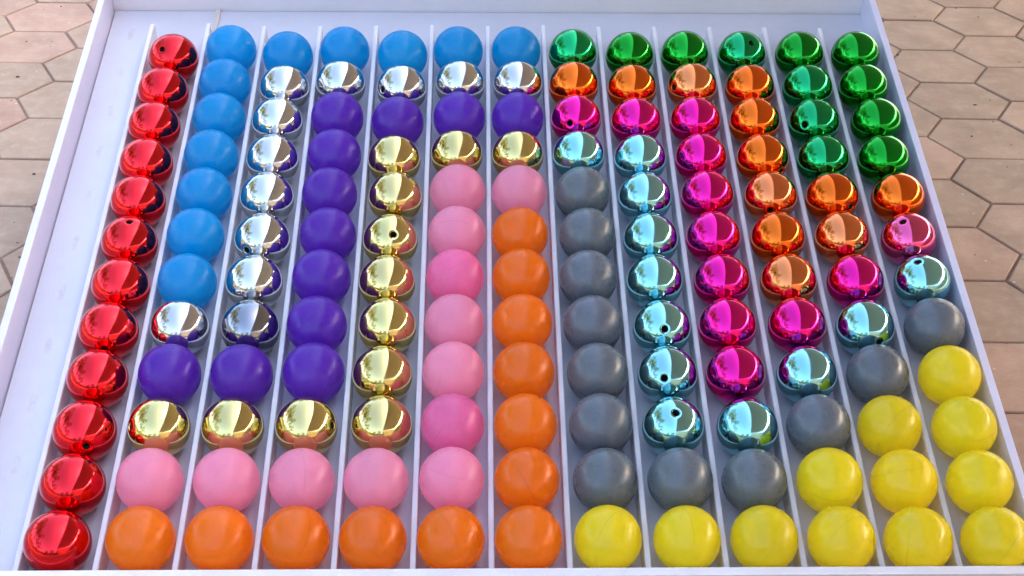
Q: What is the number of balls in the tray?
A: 156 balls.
